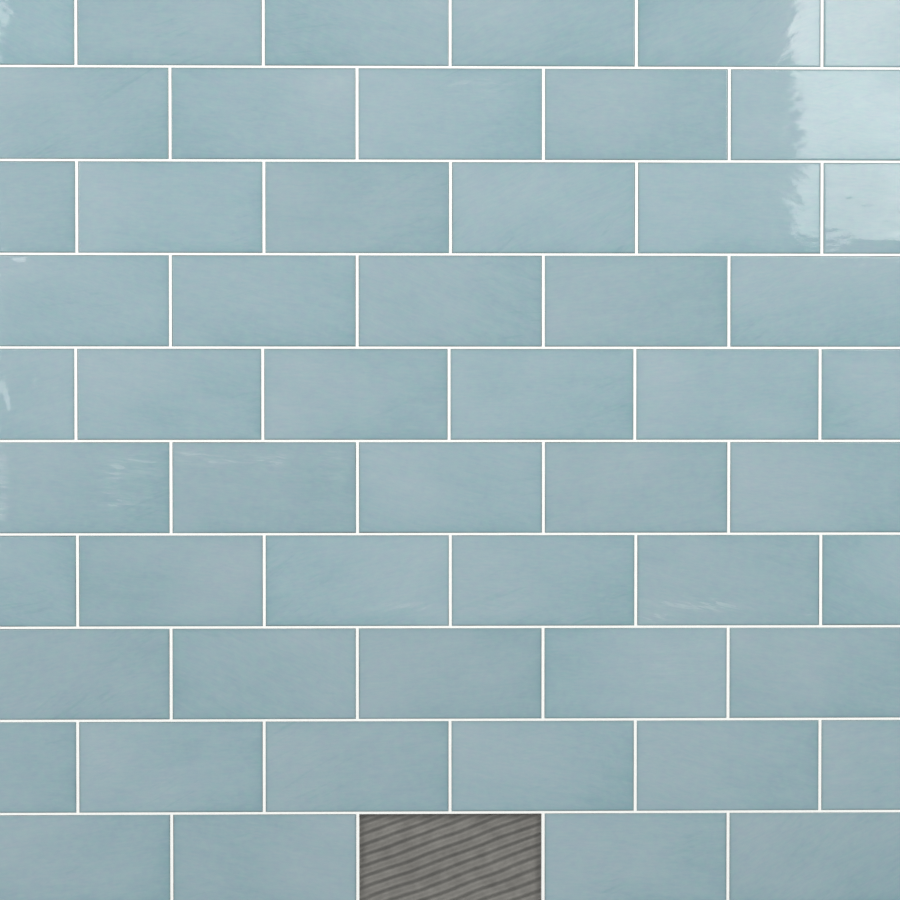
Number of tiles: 54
